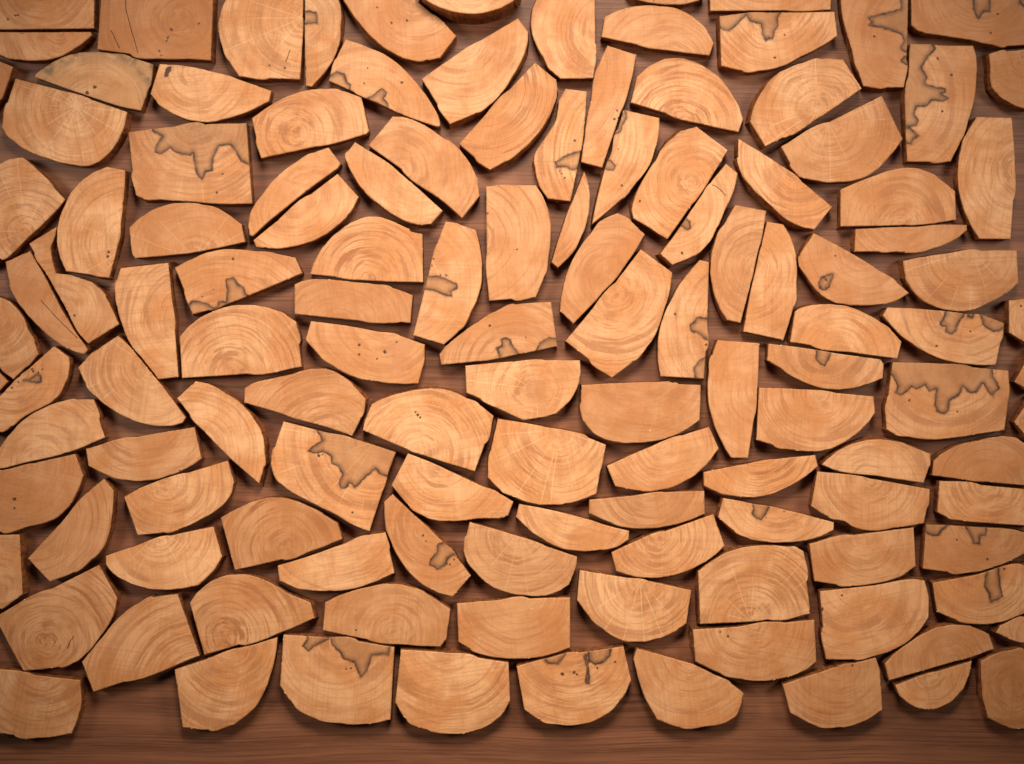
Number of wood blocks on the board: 128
